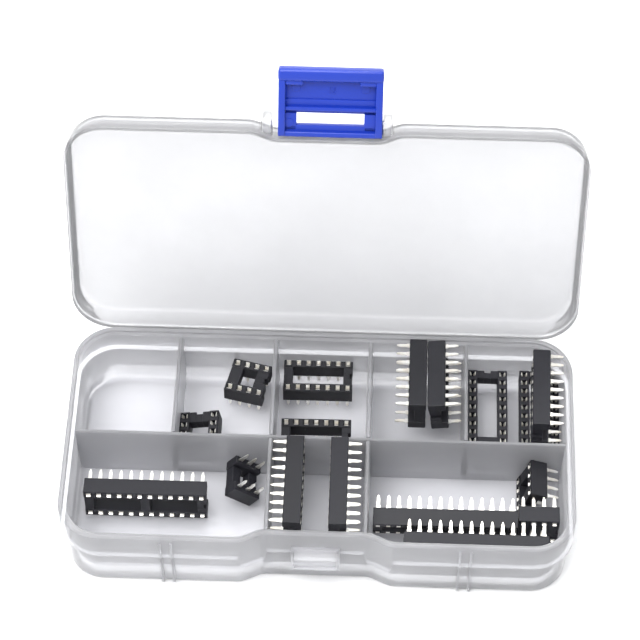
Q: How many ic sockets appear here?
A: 17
